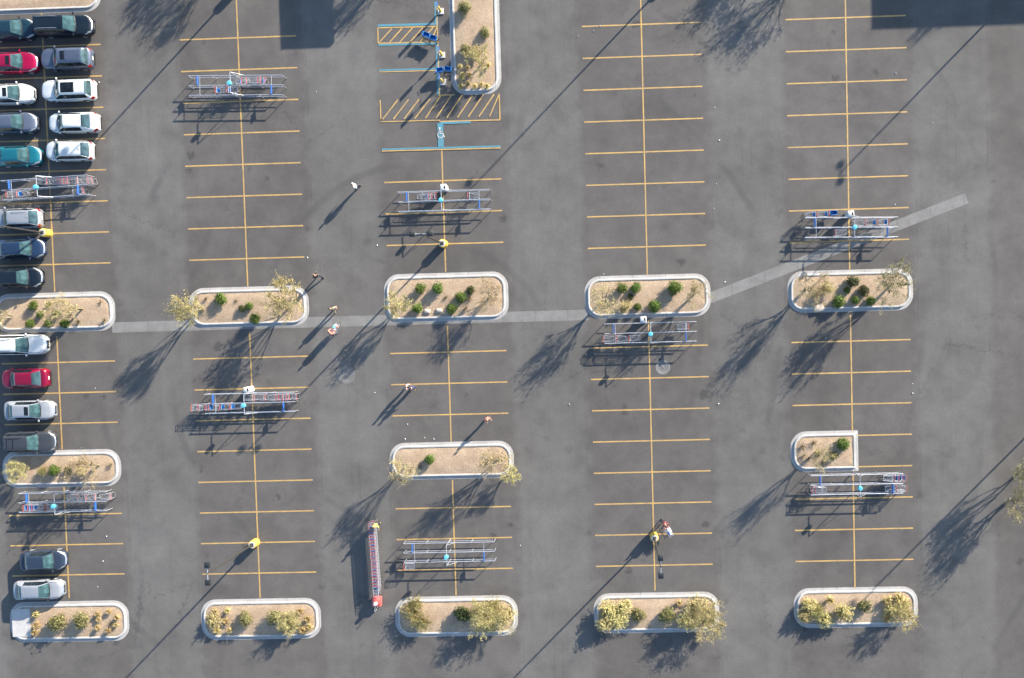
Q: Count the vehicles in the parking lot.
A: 19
